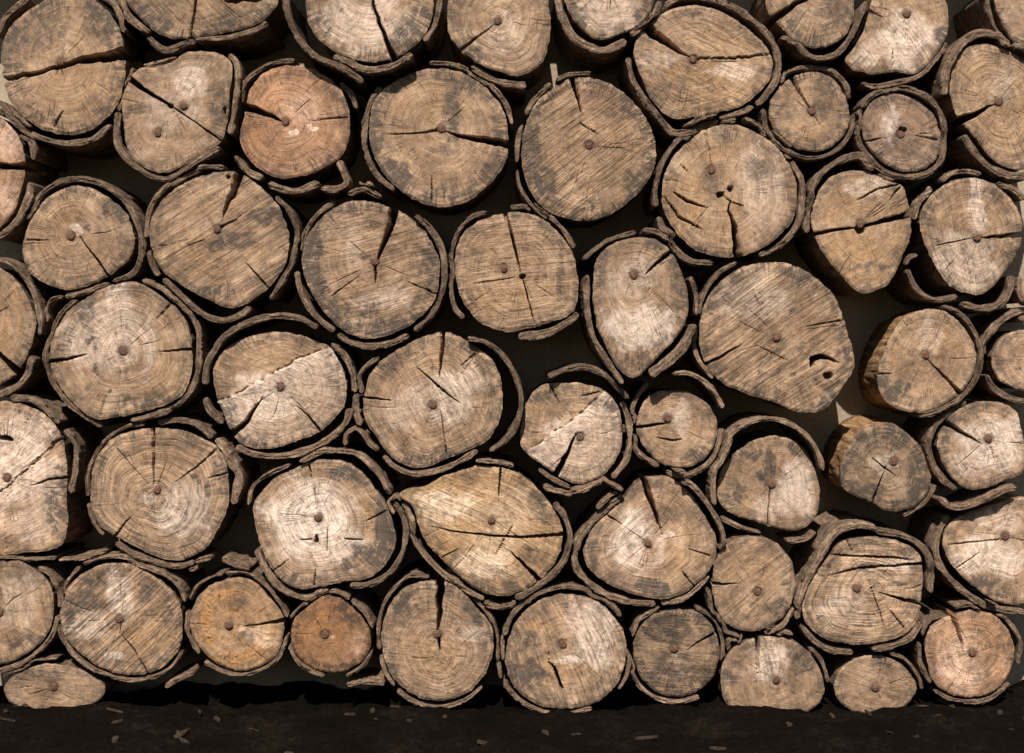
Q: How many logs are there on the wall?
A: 56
